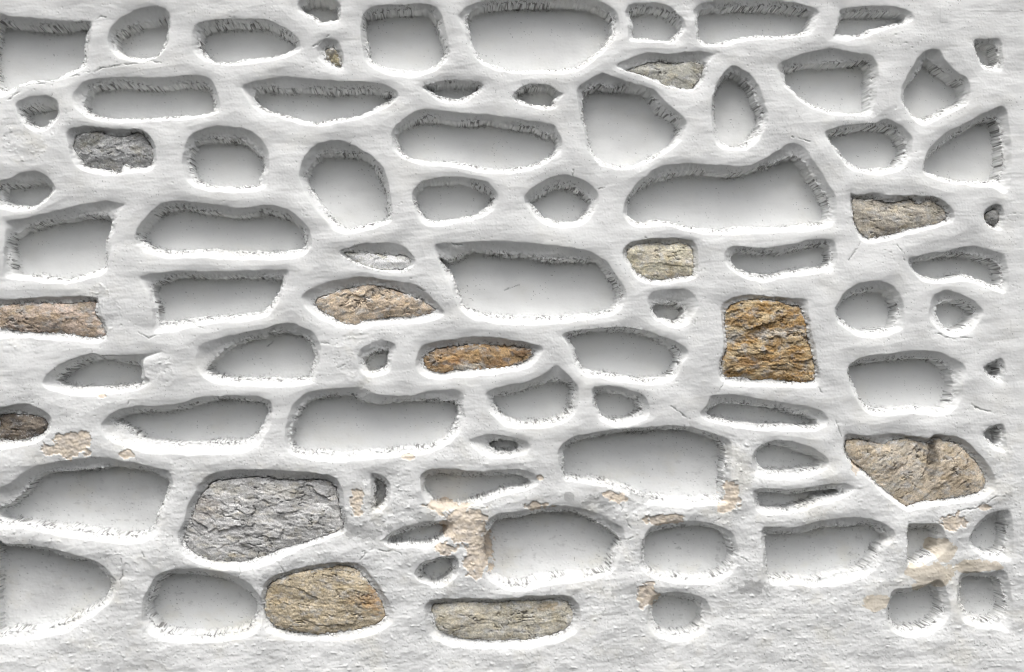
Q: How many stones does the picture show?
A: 16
